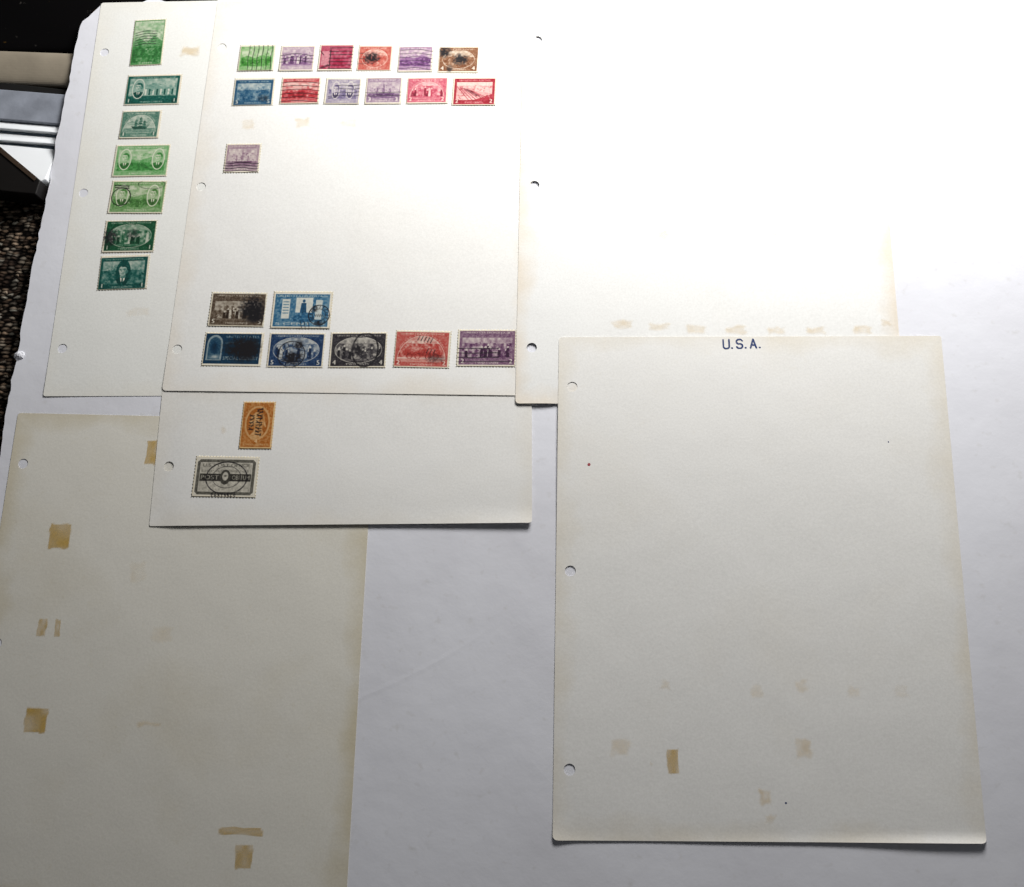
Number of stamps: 29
